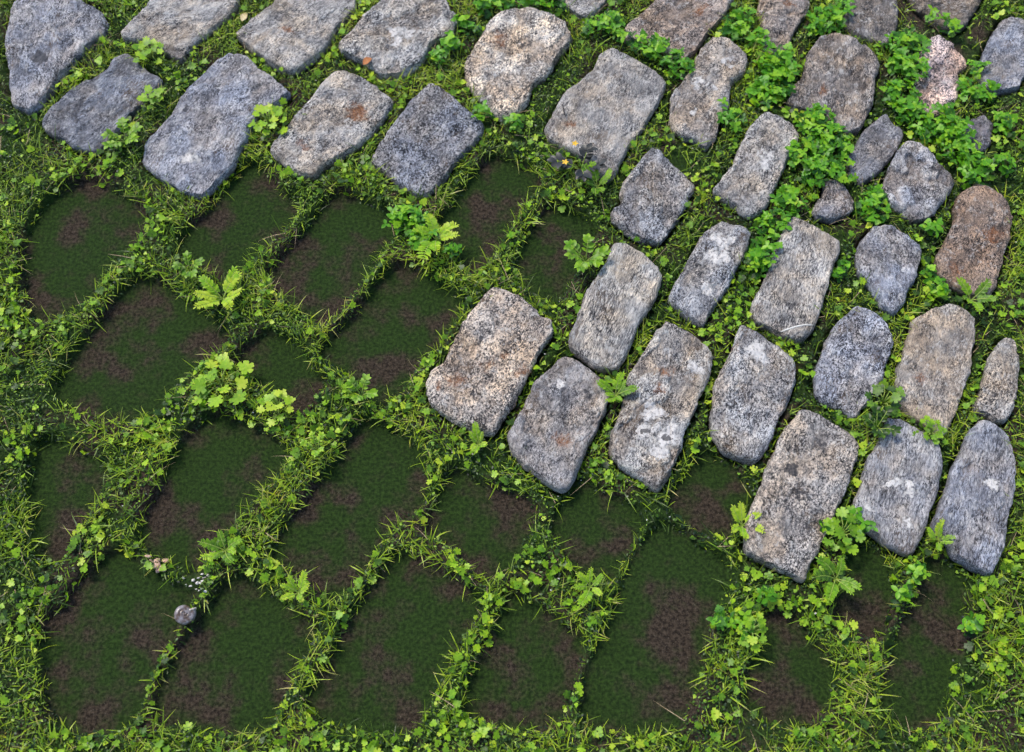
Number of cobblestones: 40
